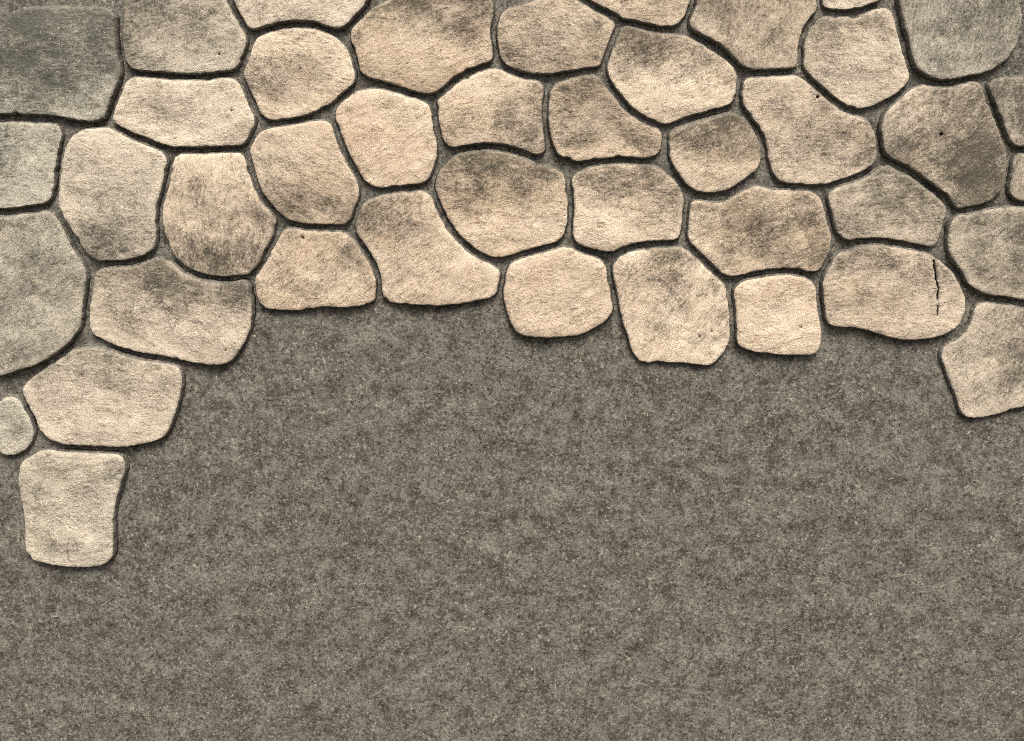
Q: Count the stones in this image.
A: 42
